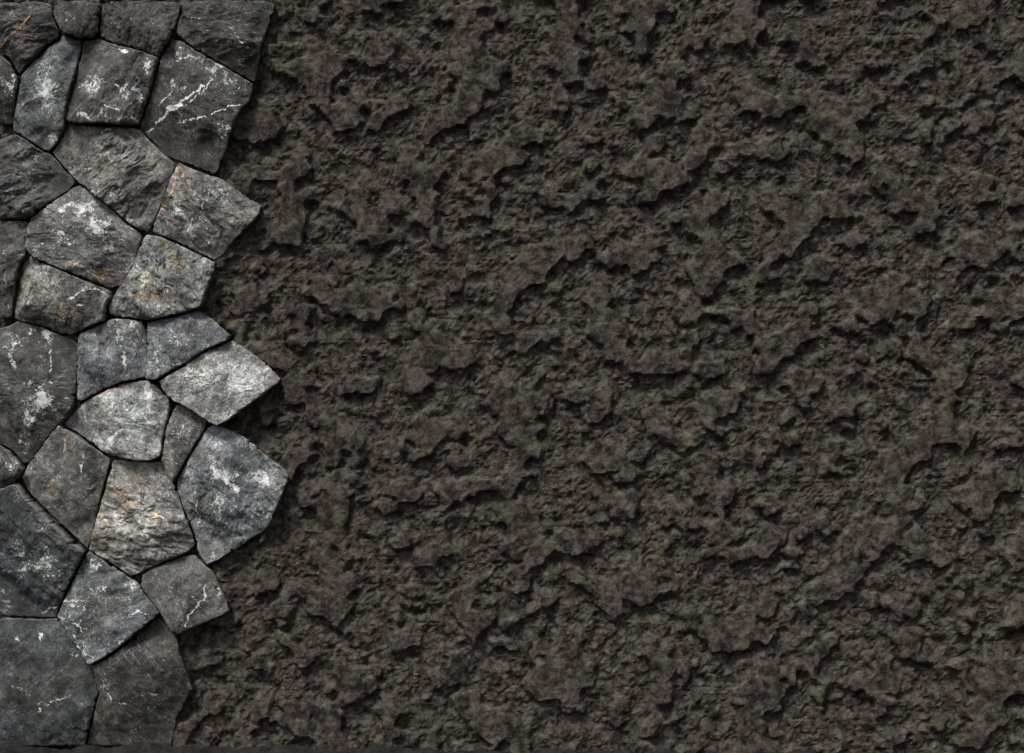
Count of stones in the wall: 30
